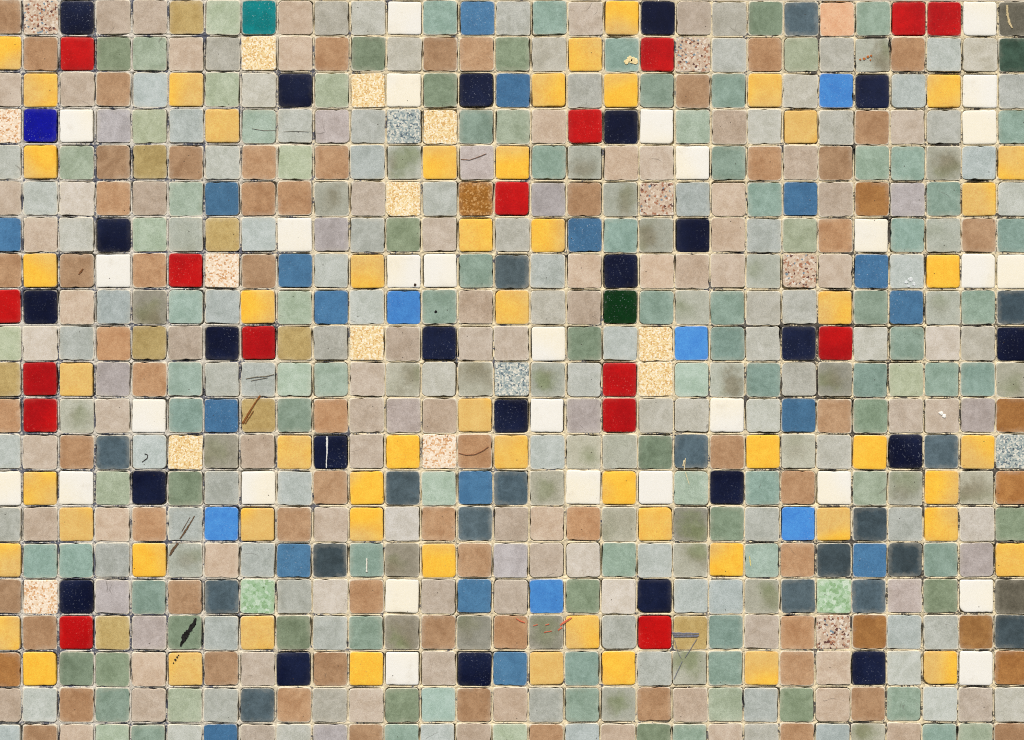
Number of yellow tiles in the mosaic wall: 57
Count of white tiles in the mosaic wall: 29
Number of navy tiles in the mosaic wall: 24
